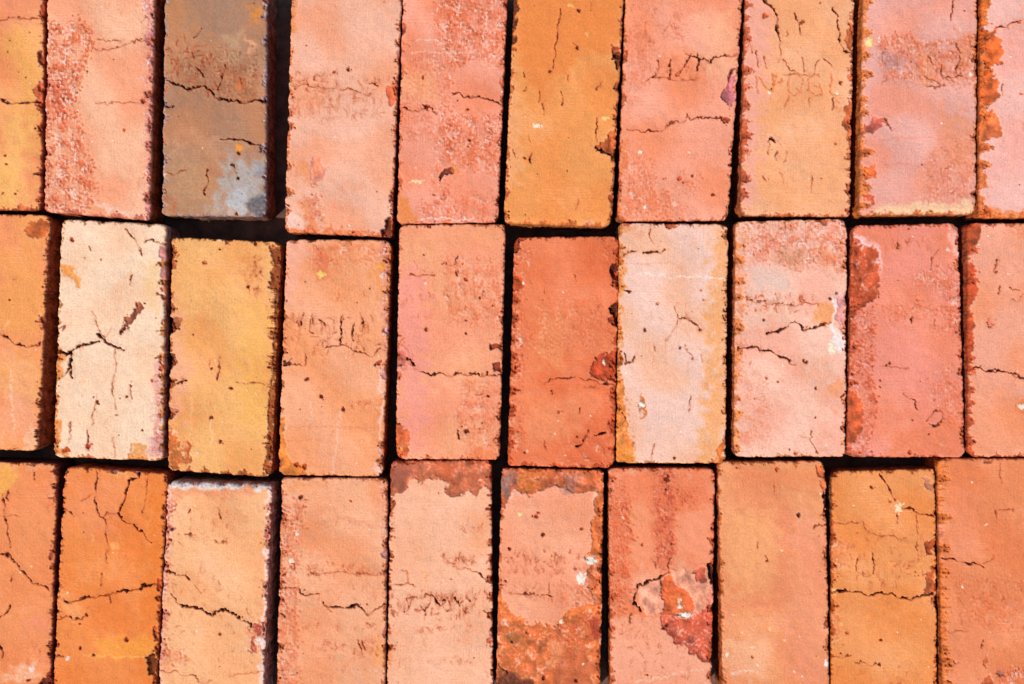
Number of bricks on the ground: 30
